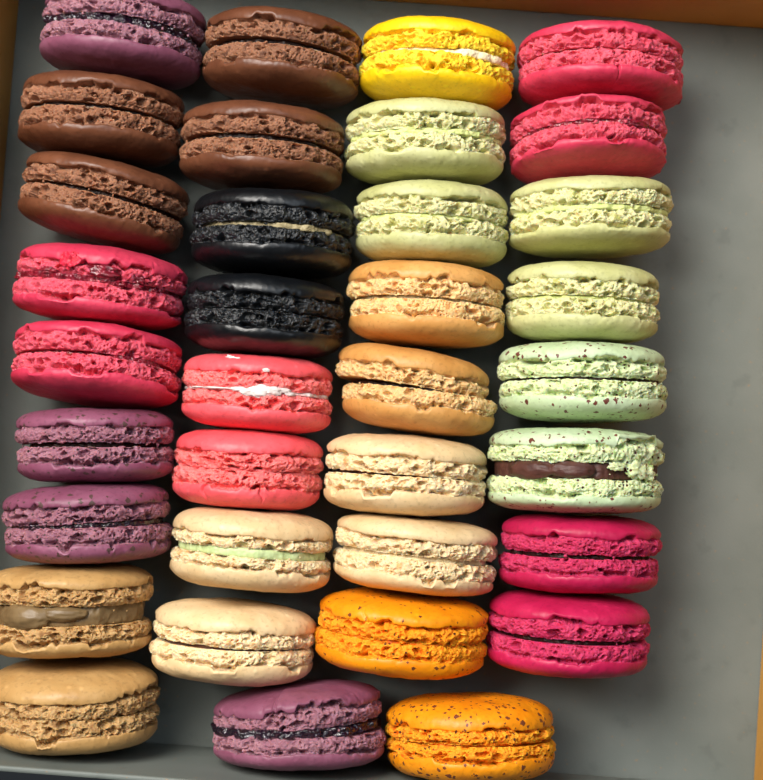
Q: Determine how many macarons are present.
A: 35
